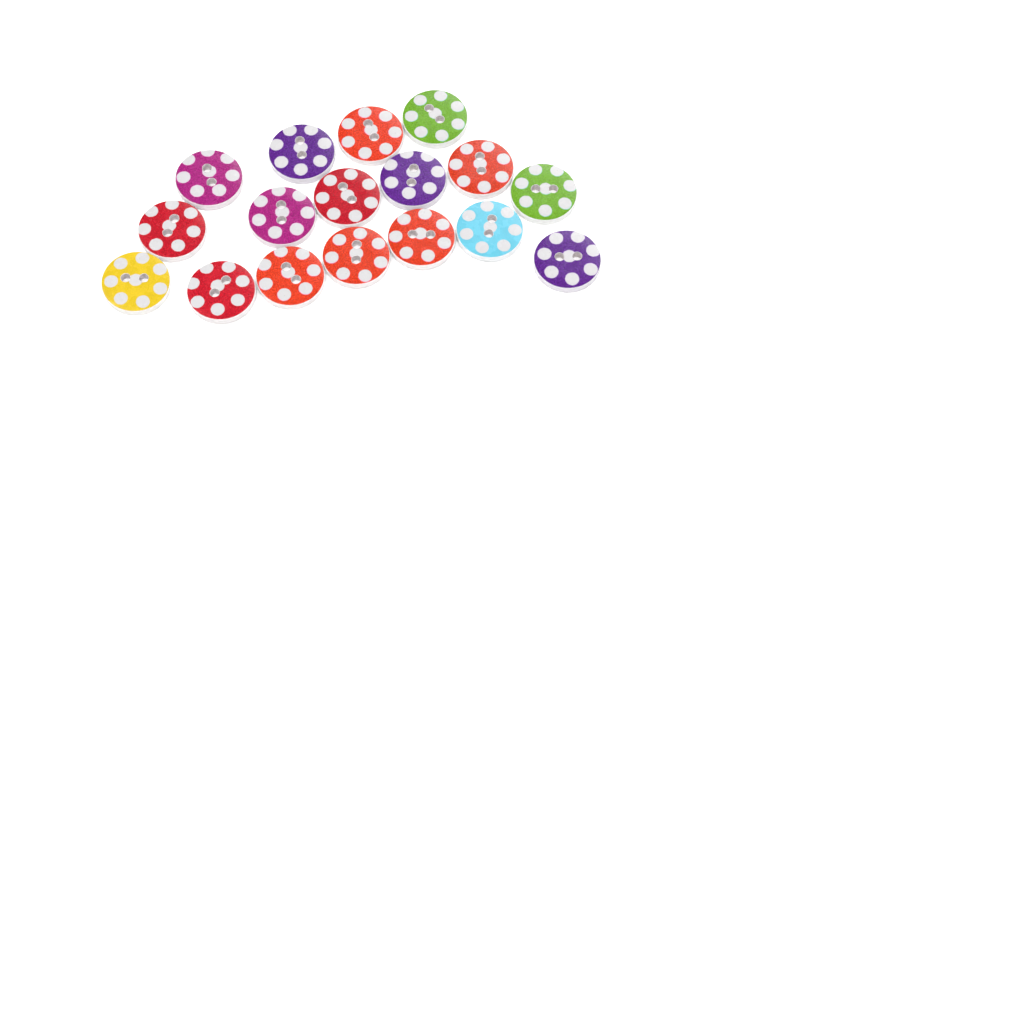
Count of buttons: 17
